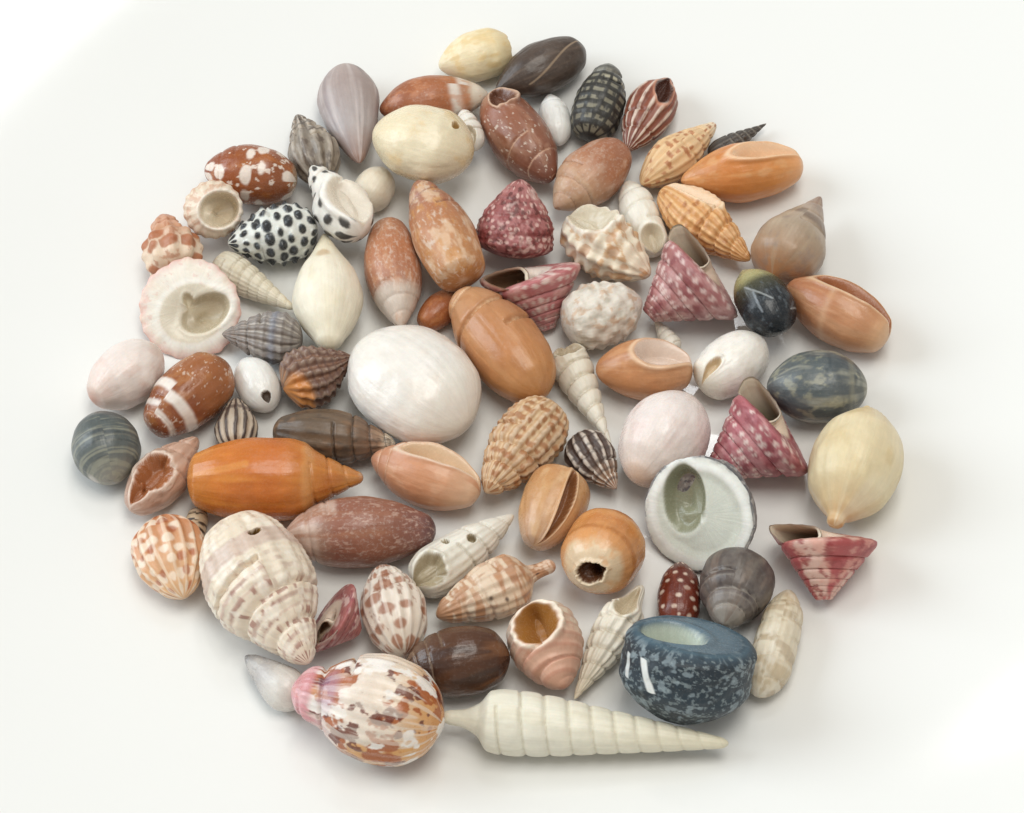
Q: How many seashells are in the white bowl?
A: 82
